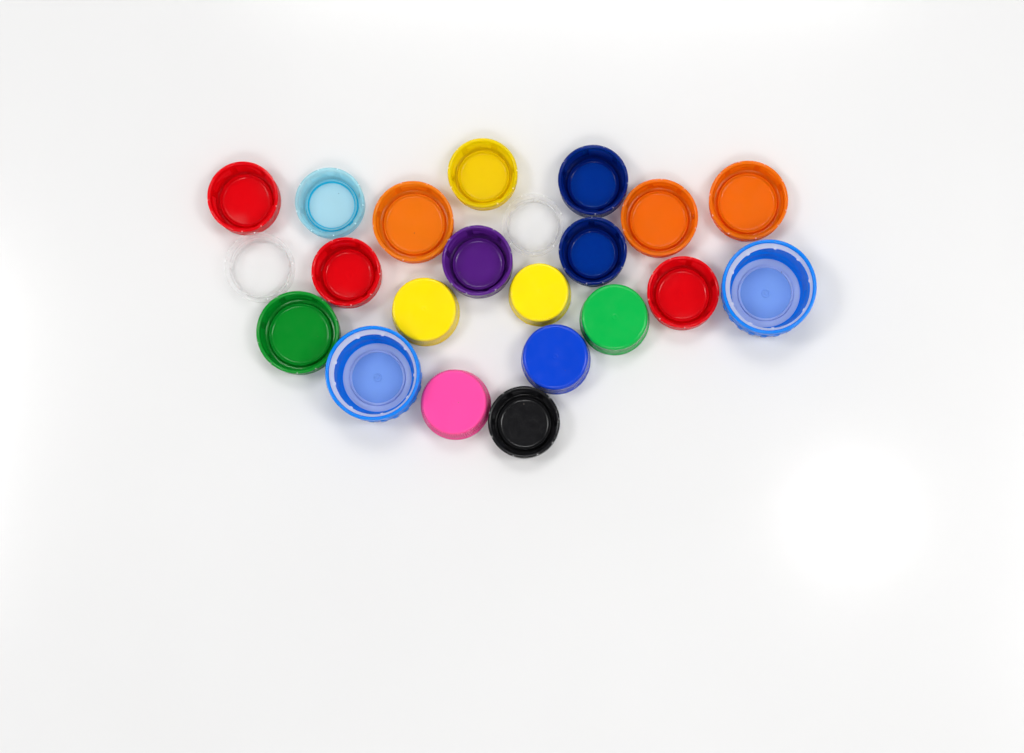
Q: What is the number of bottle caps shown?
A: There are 22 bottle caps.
